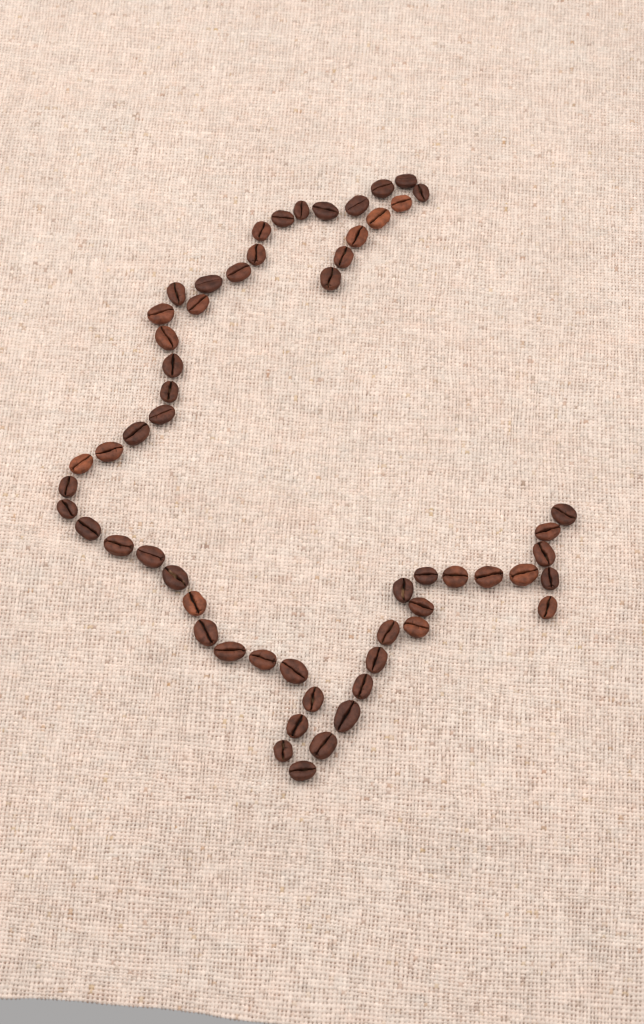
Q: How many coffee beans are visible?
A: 58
